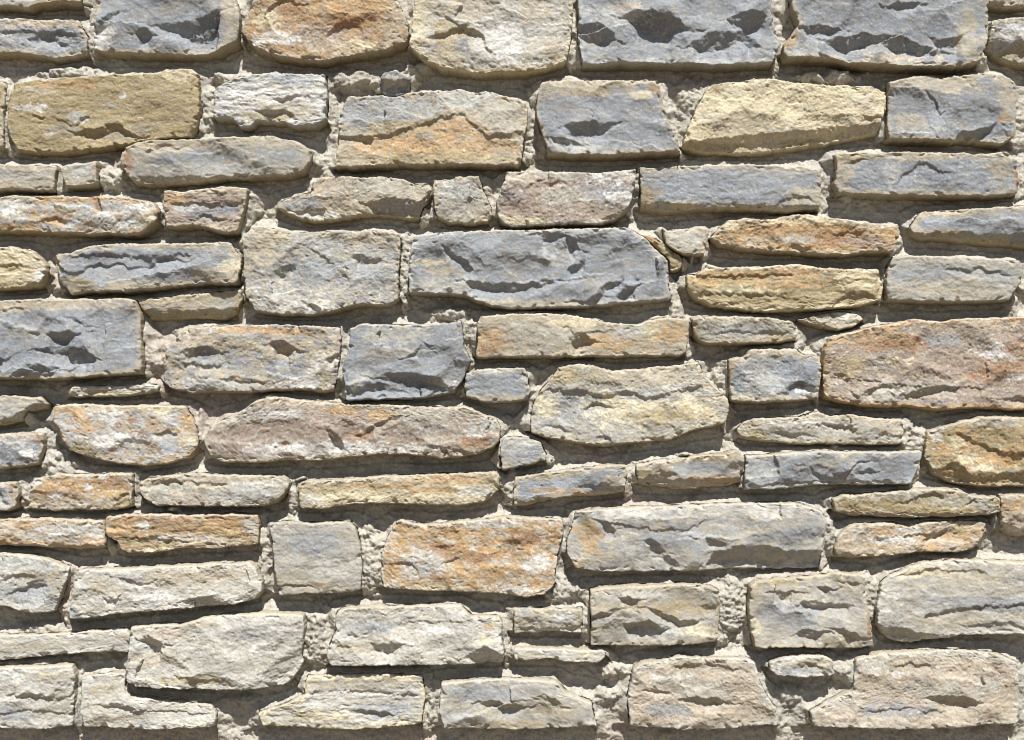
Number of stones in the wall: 88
